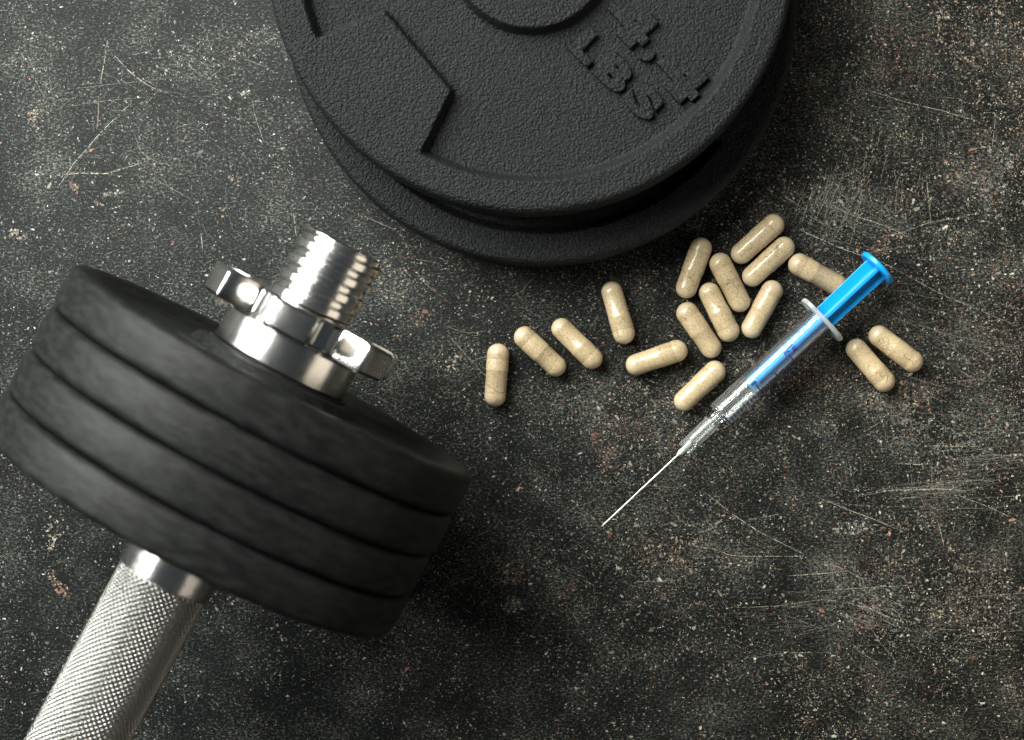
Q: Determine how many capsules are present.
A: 16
